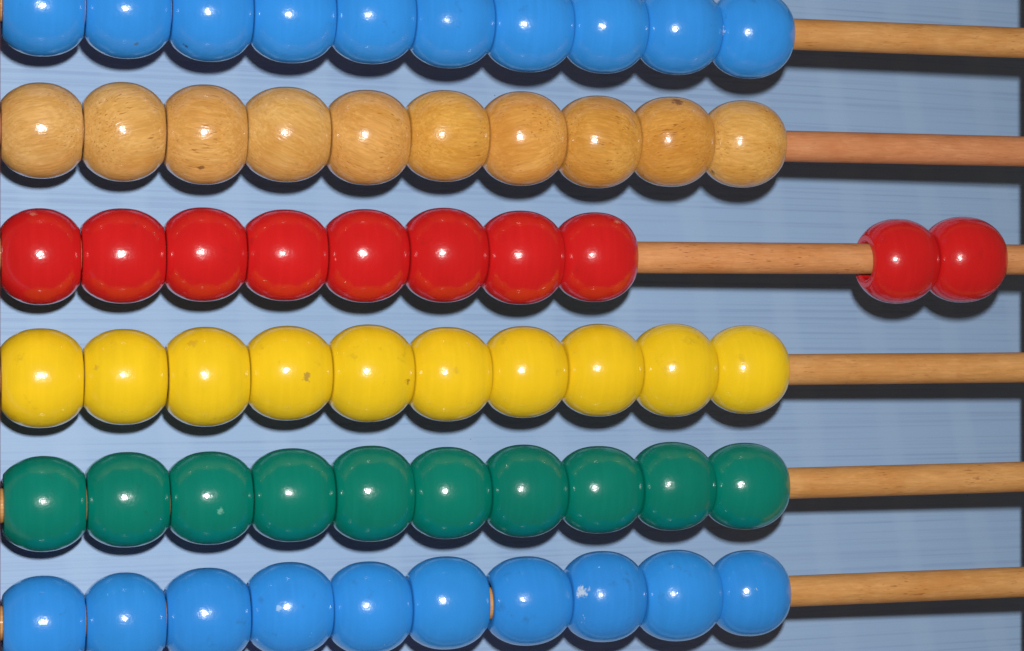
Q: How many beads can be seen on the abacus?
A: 60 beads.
